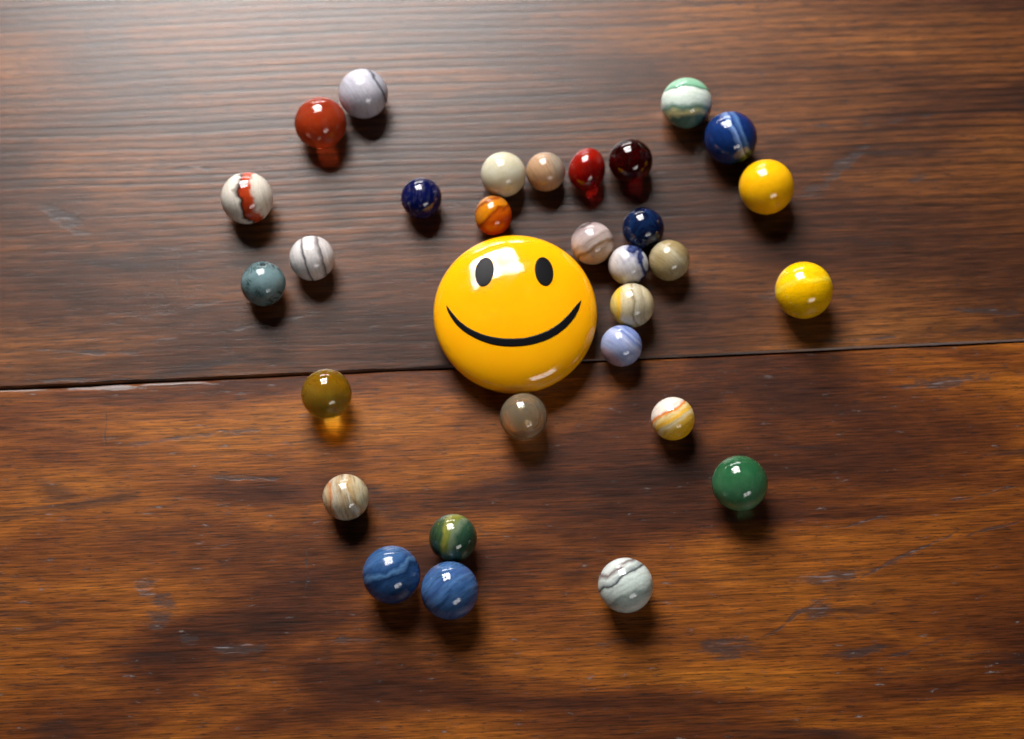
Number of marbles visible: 30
